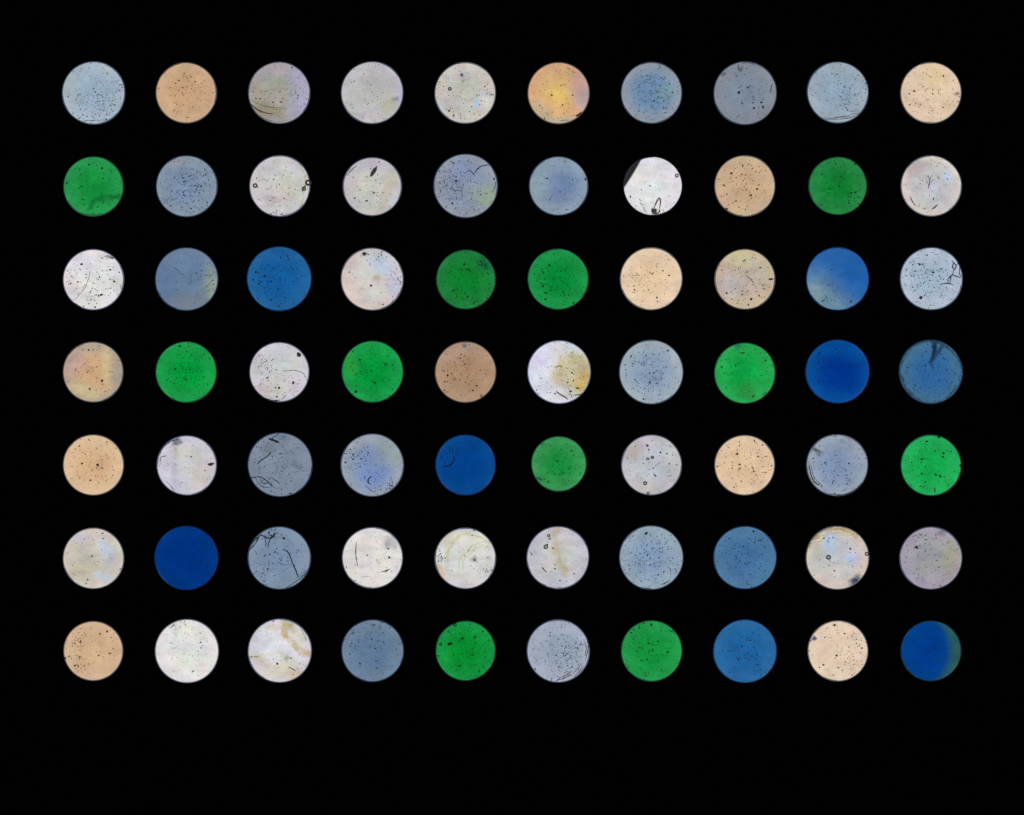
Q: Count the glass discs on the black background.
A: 70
